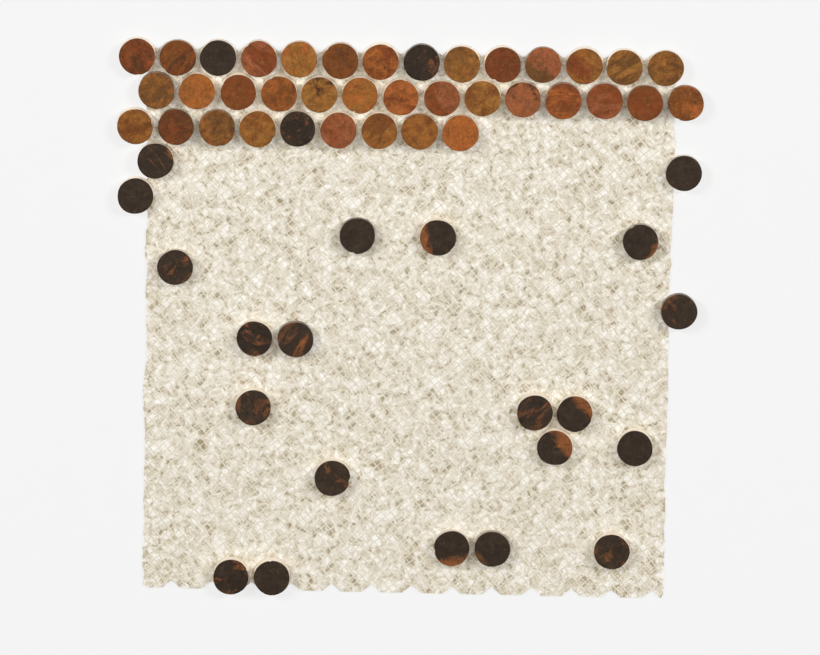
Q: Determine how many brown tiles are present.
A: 34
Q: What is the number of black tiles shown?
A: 24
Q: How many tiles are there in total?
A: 58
